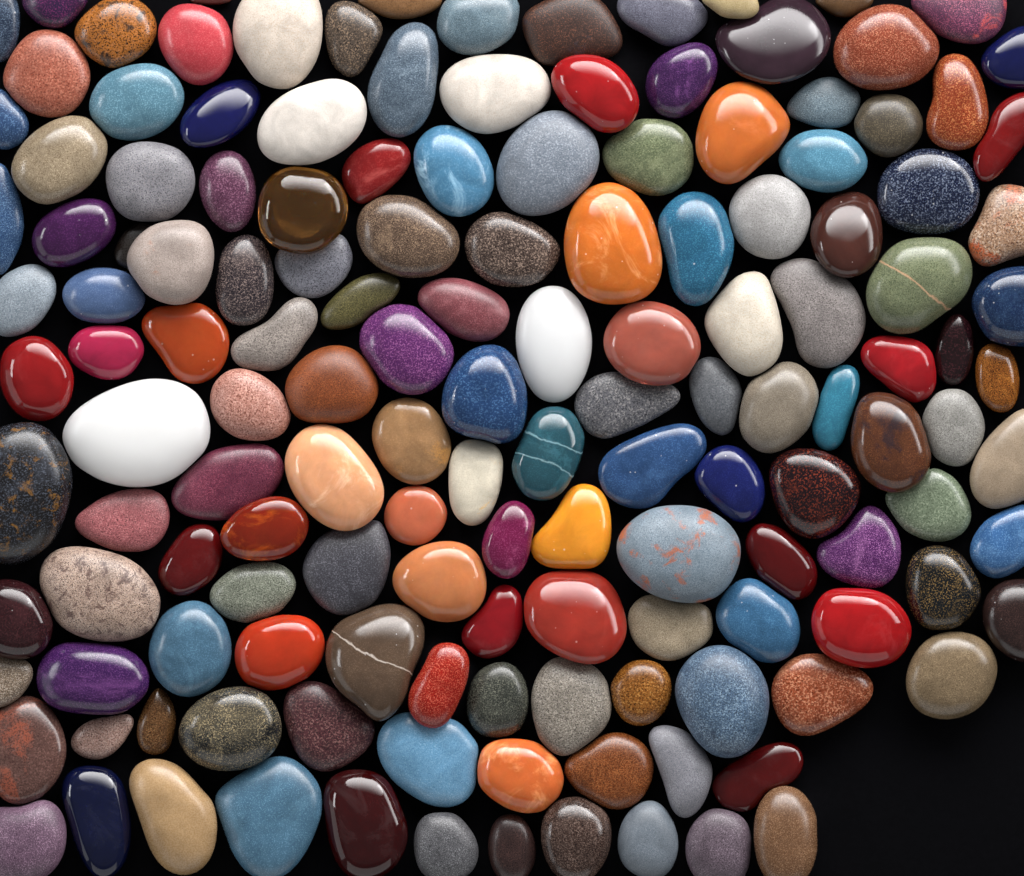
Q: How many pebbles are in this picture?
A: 148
